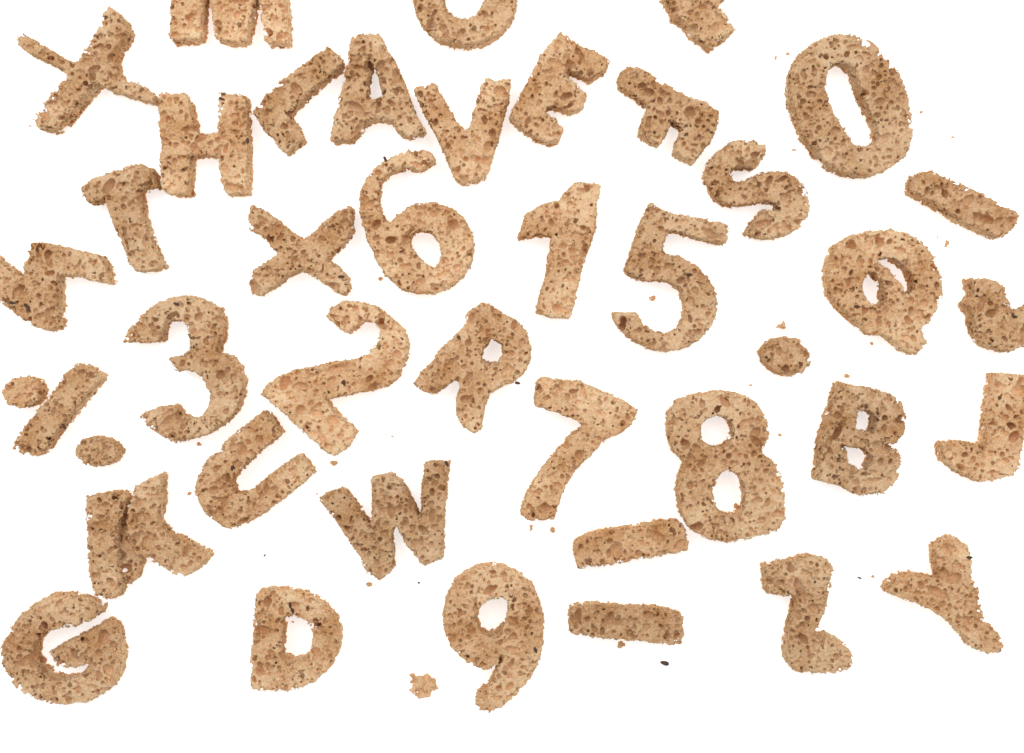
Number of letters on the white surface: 26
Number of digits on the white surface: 9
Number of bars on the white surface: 4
